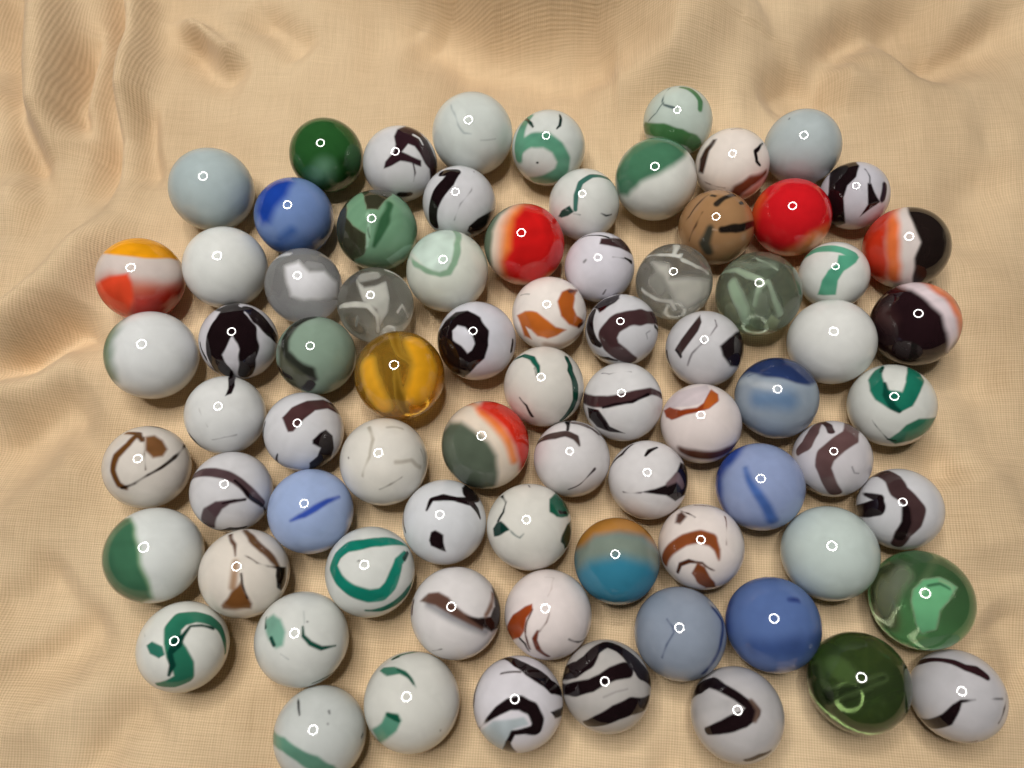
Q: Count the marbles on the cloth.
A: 76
